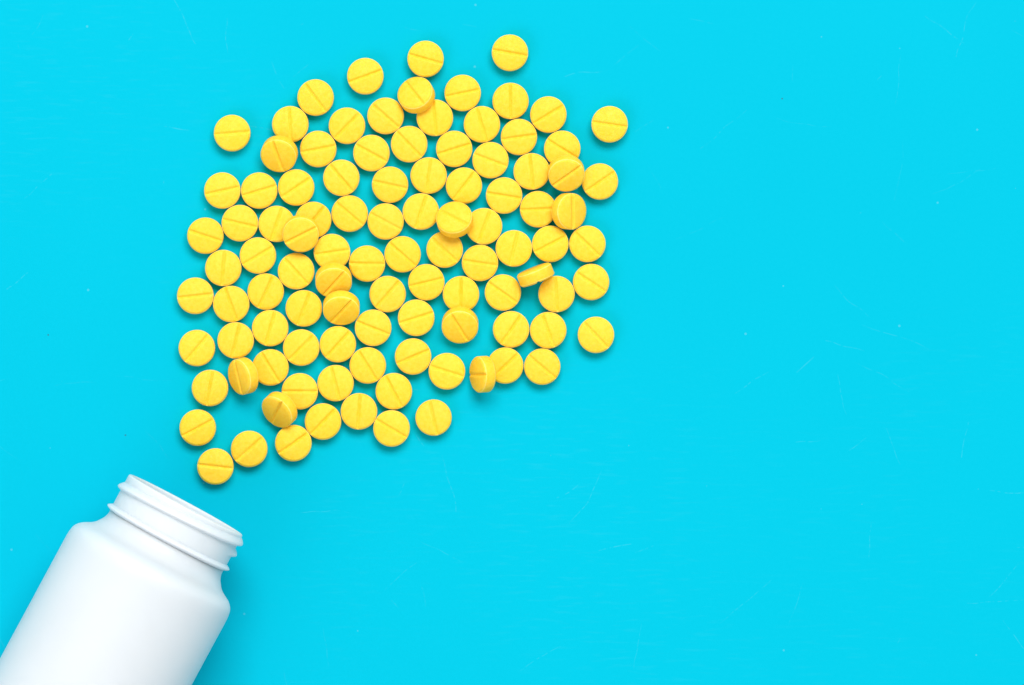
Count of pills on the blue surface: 102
